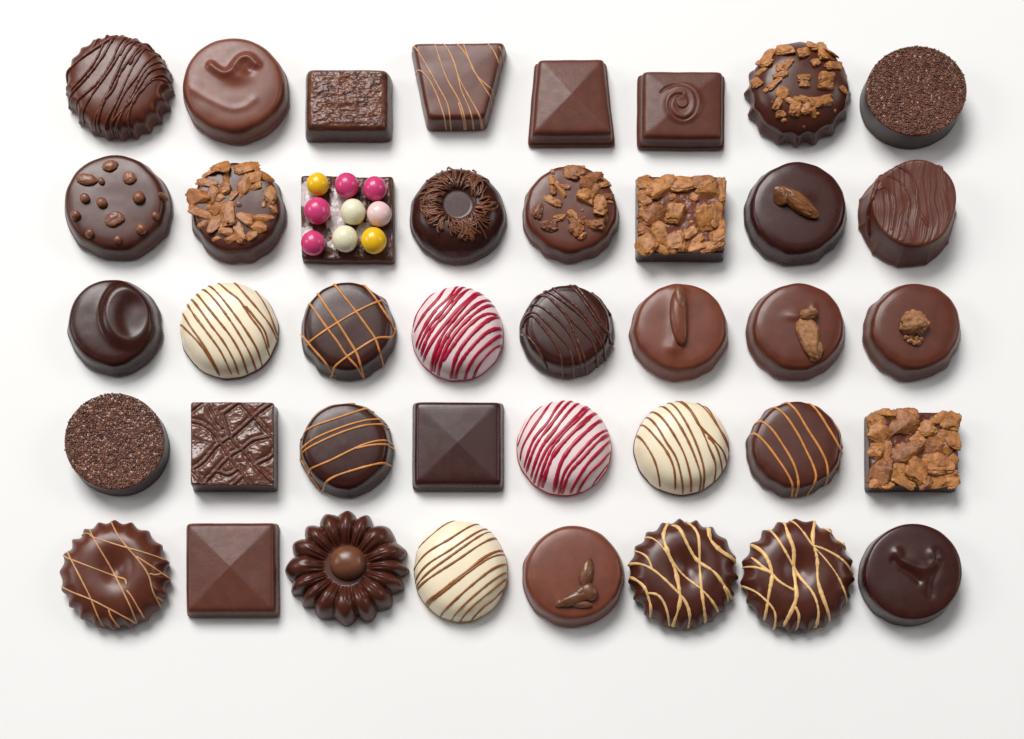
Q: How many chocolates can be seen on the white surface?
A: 40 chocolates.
